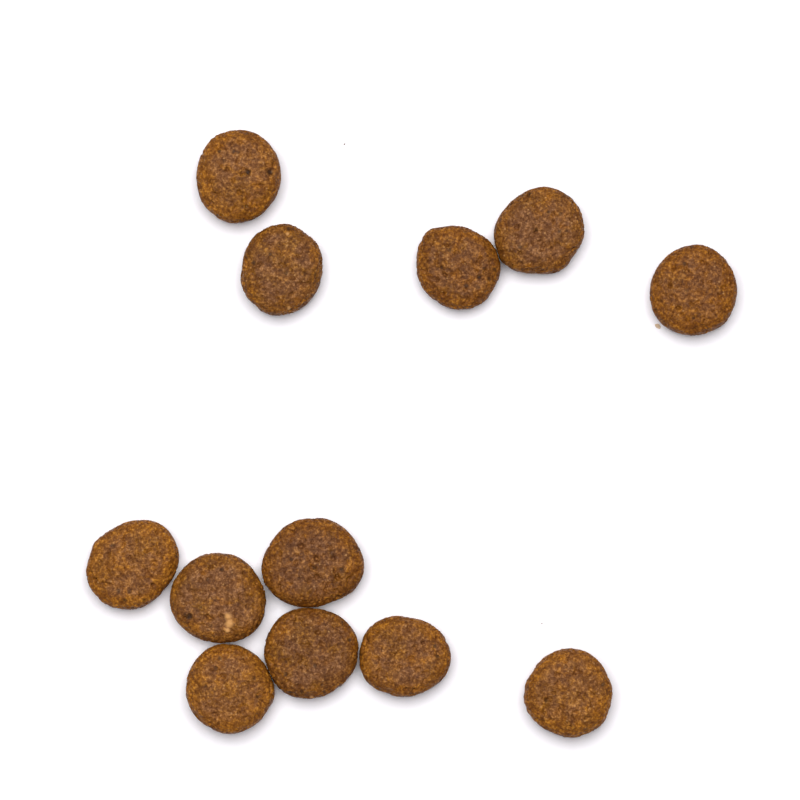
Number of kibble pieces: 12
